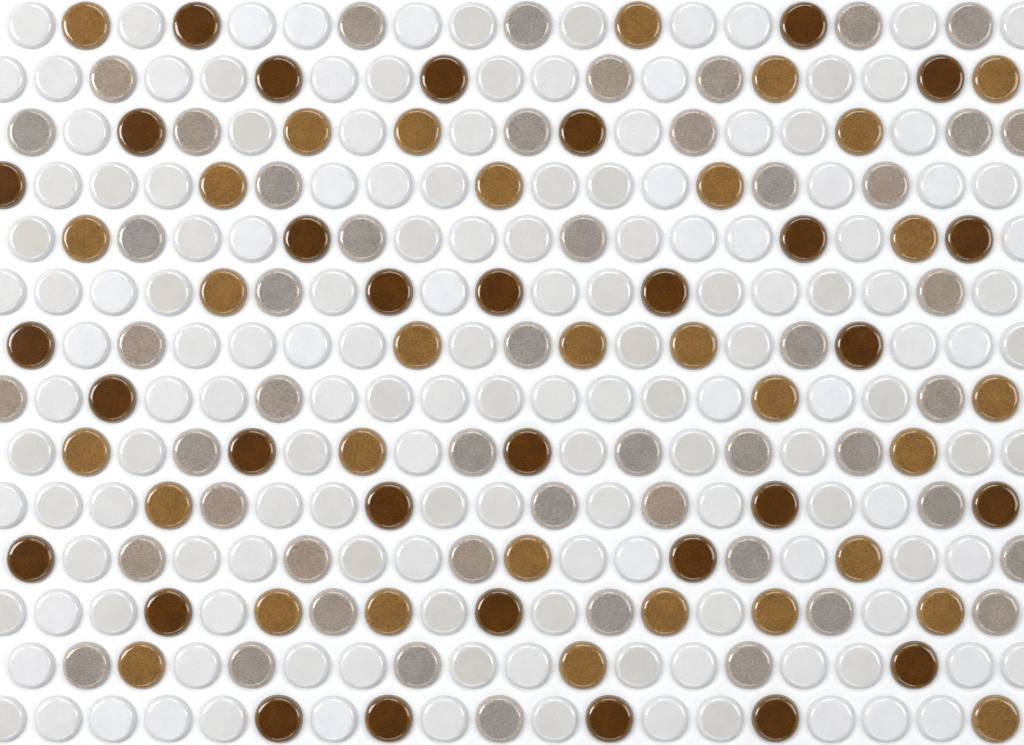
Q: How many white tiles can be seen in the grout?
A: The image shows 153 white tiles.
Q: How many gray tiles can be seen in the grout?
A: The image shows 50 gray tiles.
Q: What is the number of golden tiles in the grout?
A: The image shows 32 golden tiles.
